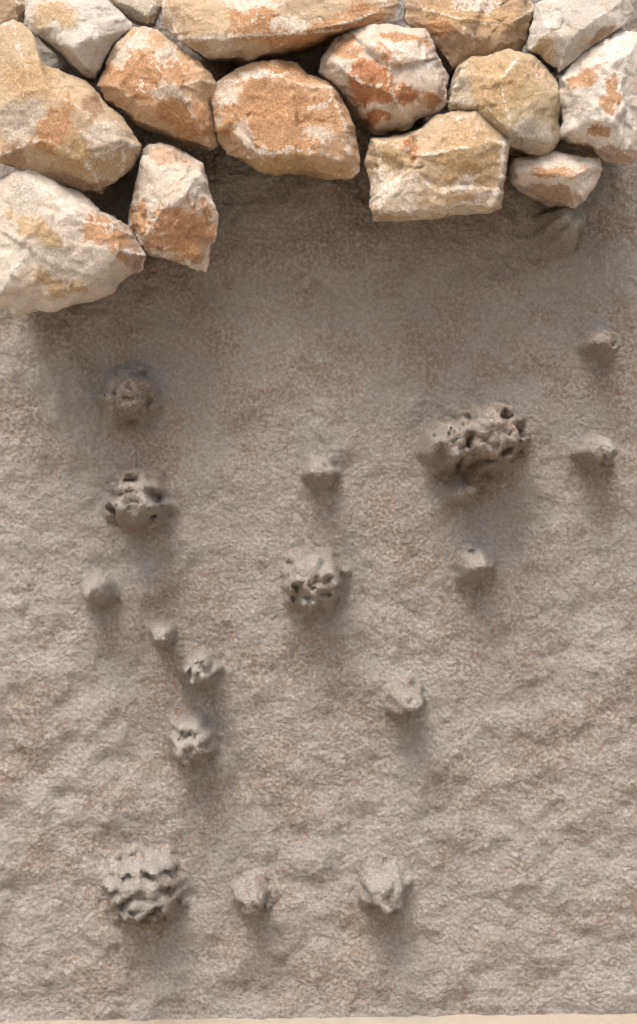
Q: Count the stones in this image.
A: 16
